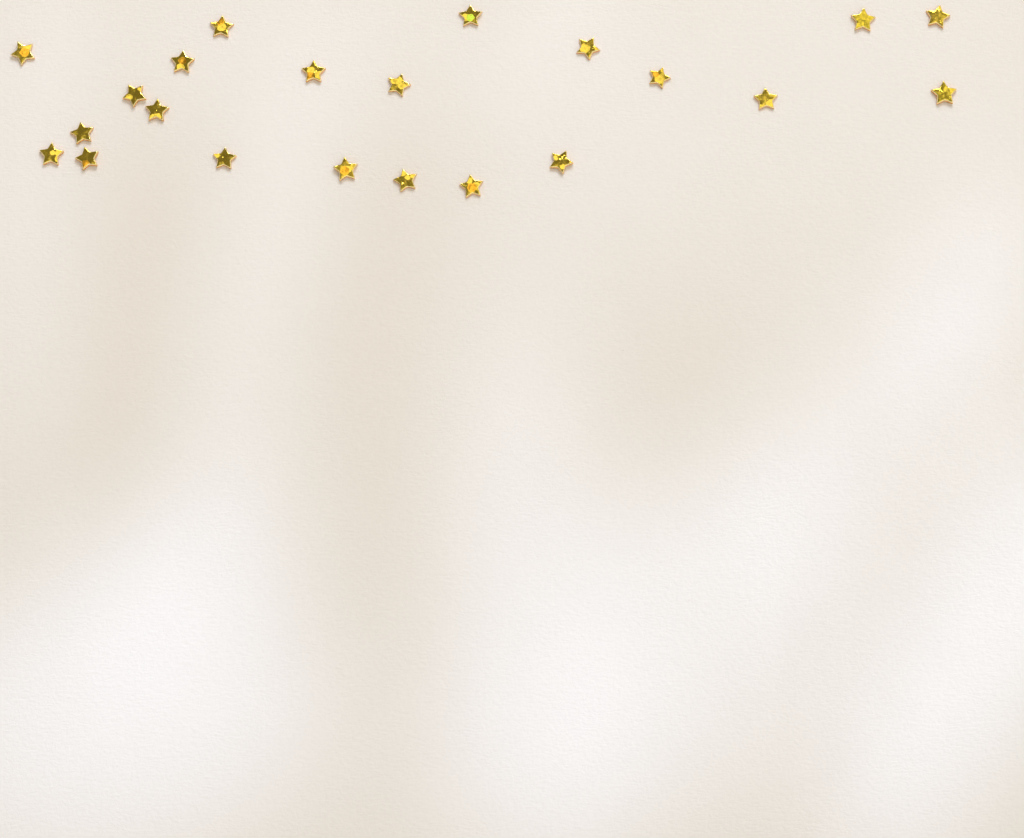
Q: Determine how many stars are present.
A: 22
